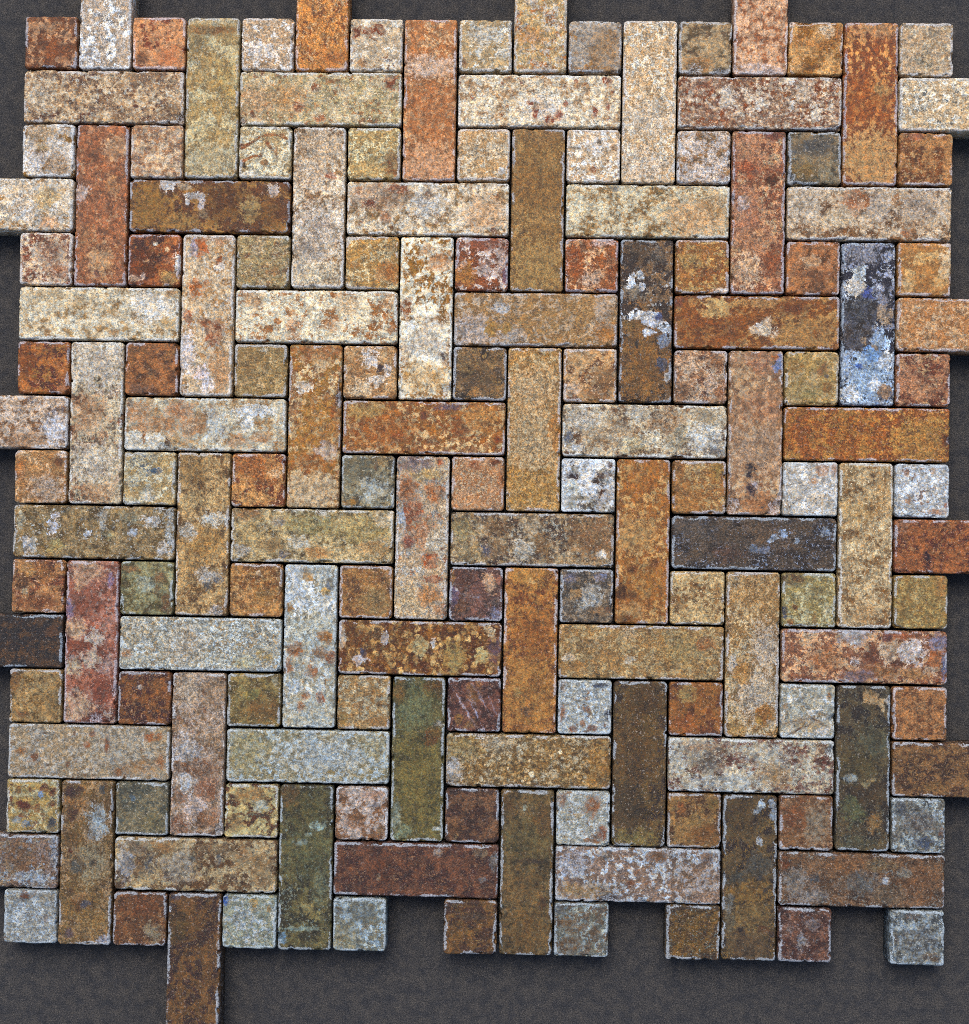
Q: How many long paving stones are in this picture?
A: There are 77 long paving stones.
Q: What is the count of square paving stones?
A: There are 81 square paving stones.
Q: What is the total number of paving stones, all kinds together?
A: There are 158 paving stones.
